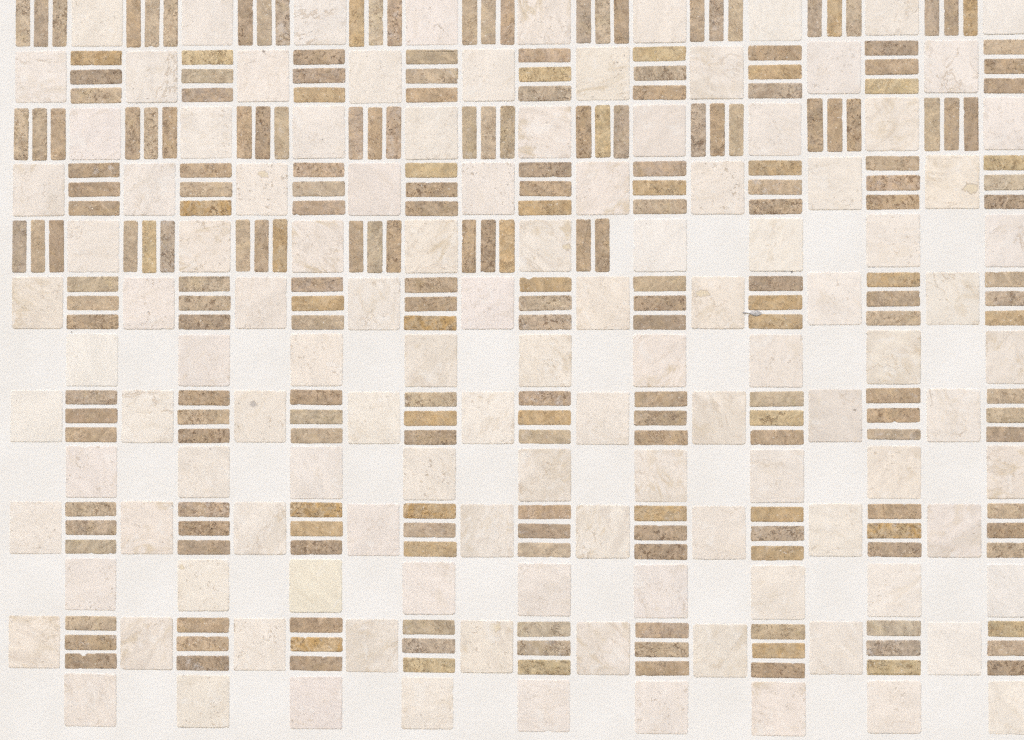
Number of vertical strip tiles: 71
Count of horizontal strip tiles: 162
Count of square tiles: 117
